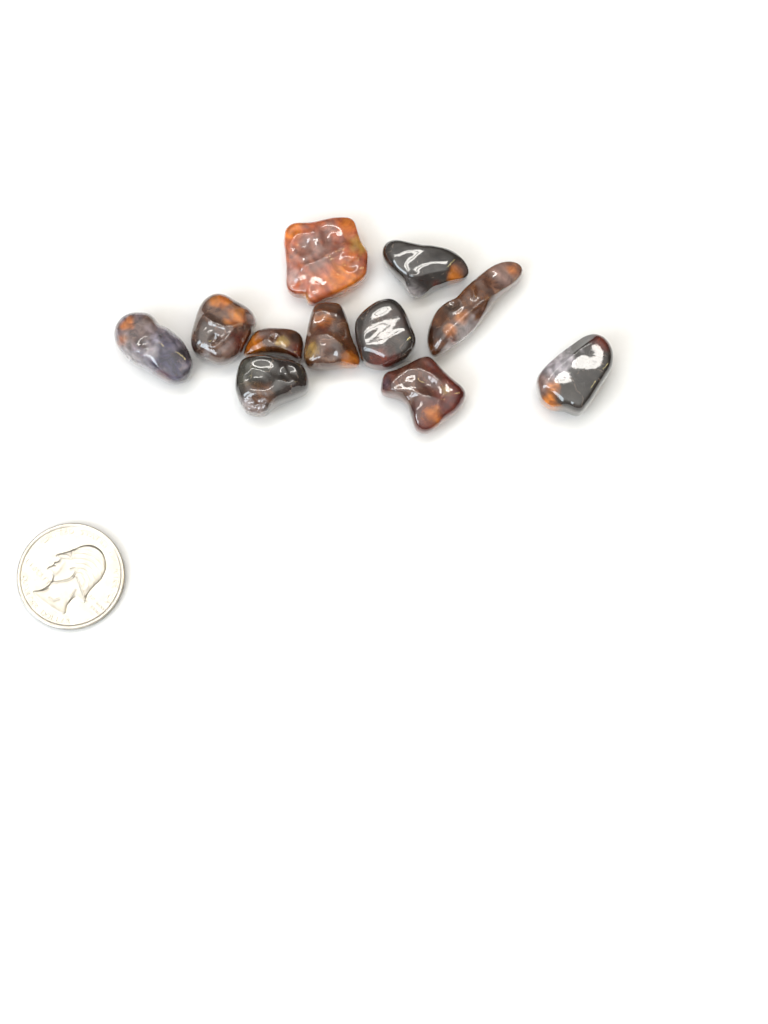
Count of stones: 11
